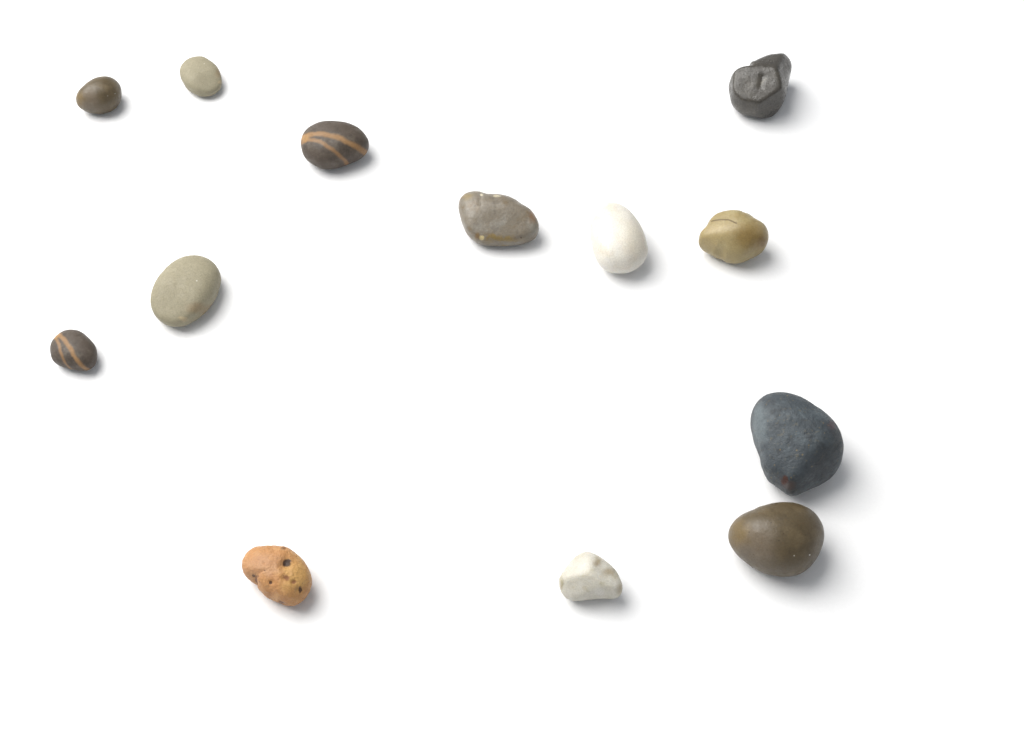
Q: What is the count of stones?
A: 13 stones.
